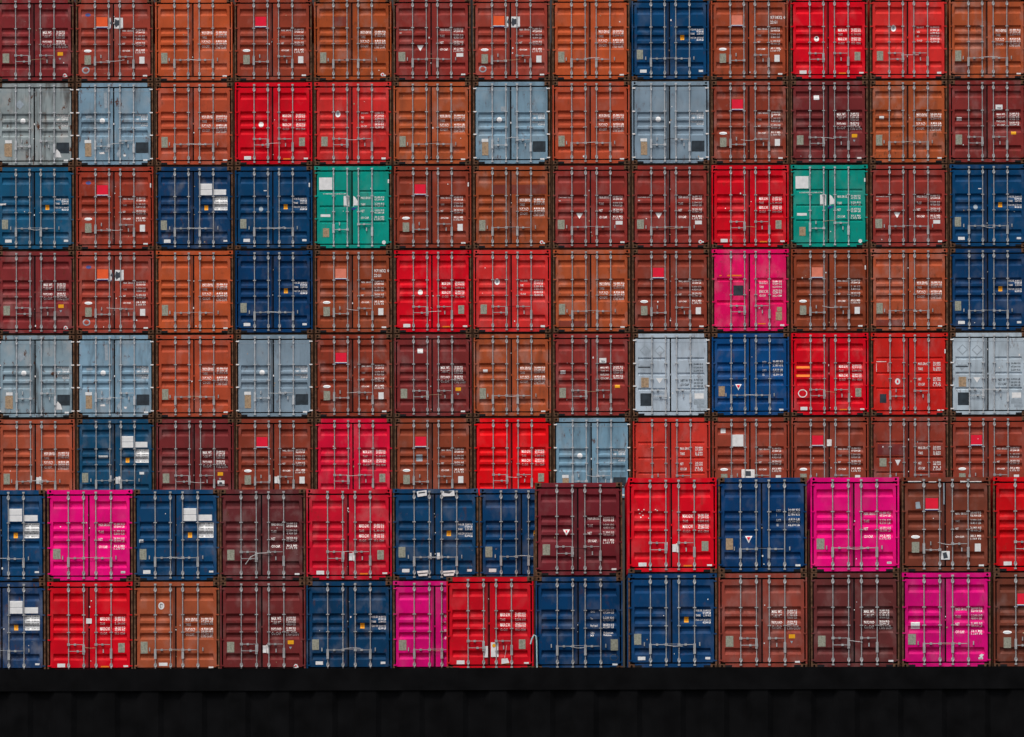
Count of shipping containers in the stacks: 104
